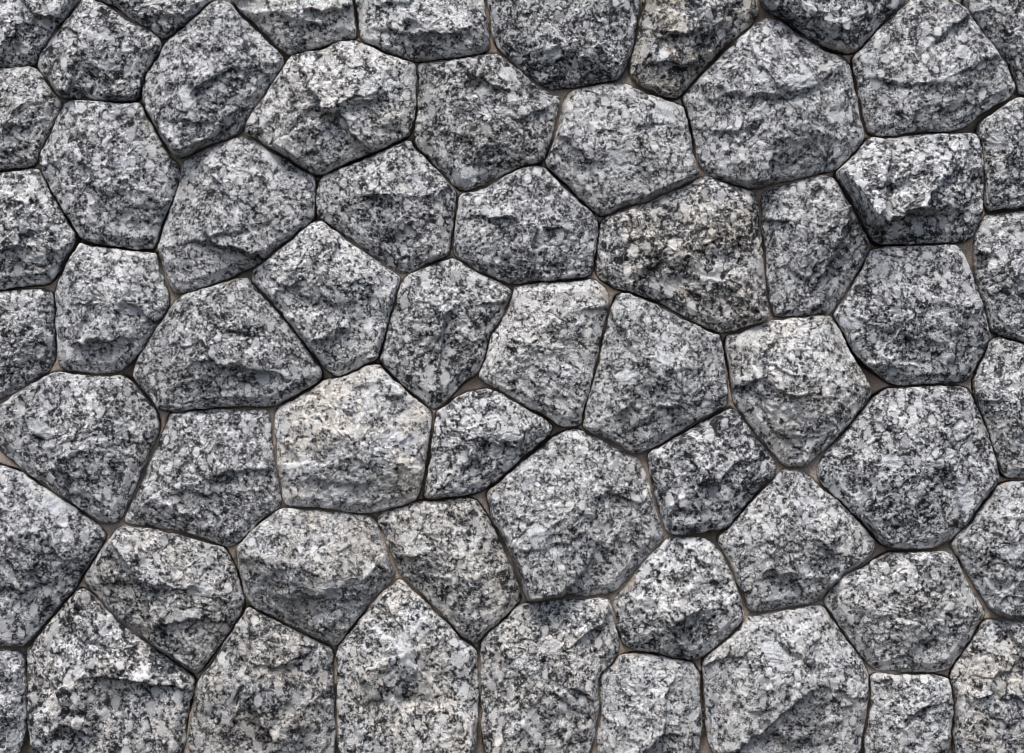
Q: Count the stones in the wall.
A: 60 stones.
